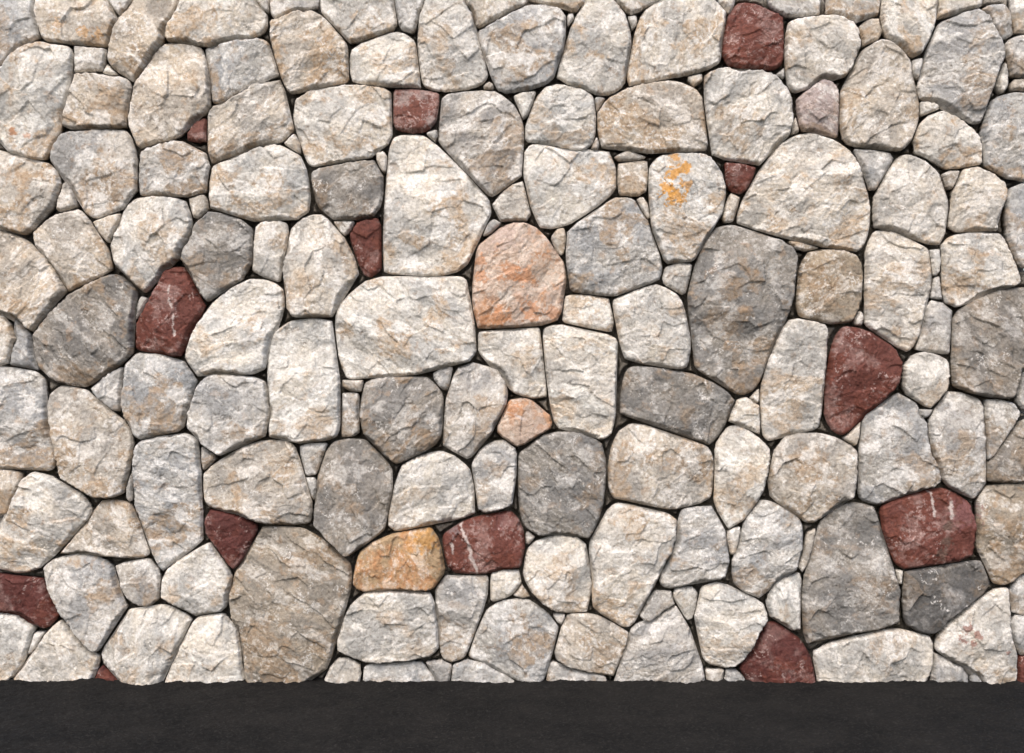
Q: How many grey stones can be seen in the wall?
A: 198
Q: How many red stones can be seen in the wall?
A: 14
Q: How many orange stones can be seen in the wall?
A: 3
